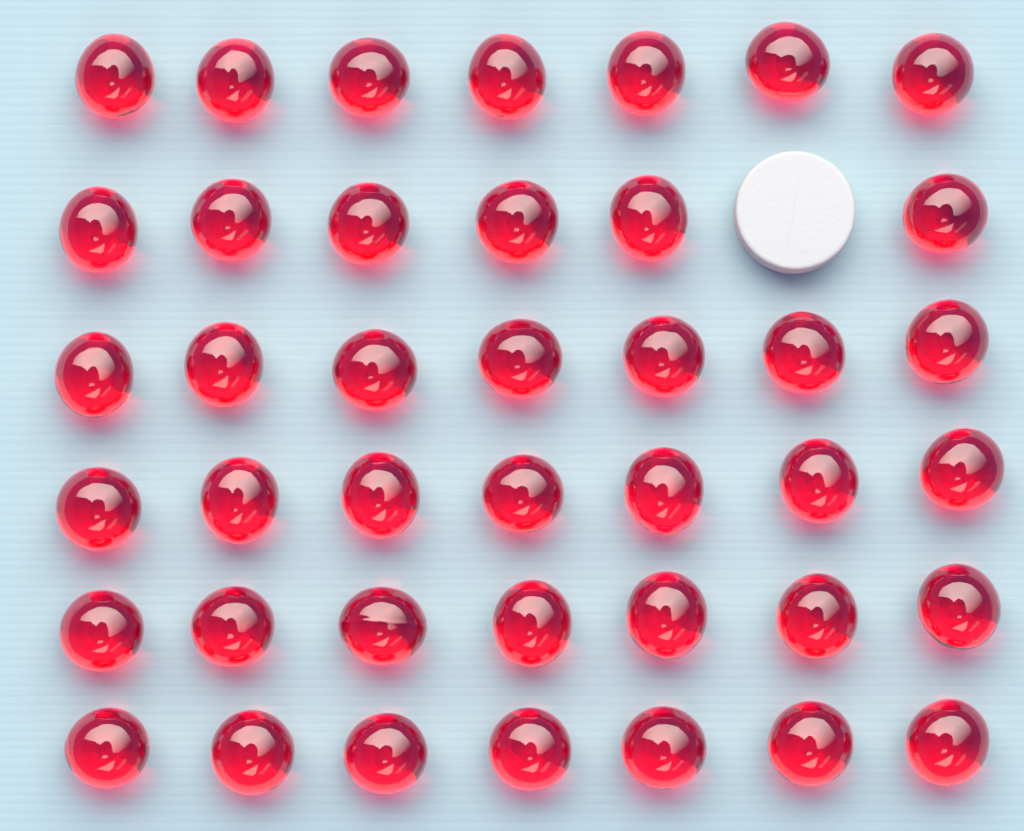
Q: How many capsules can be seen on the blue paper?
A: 41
